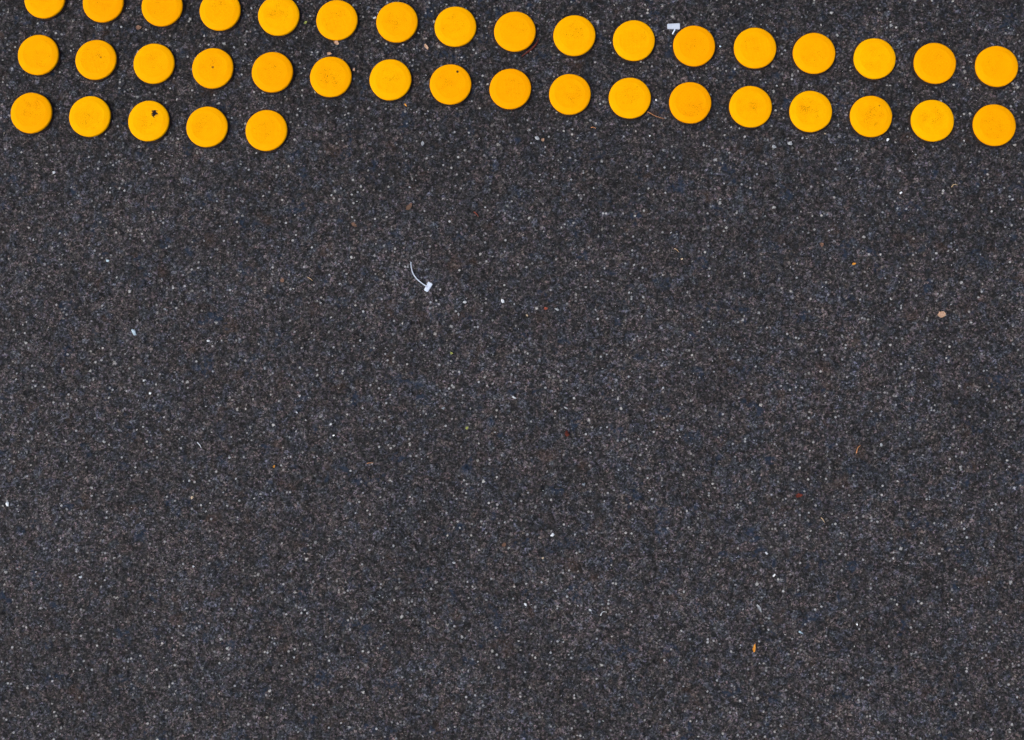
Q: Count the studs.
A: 39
